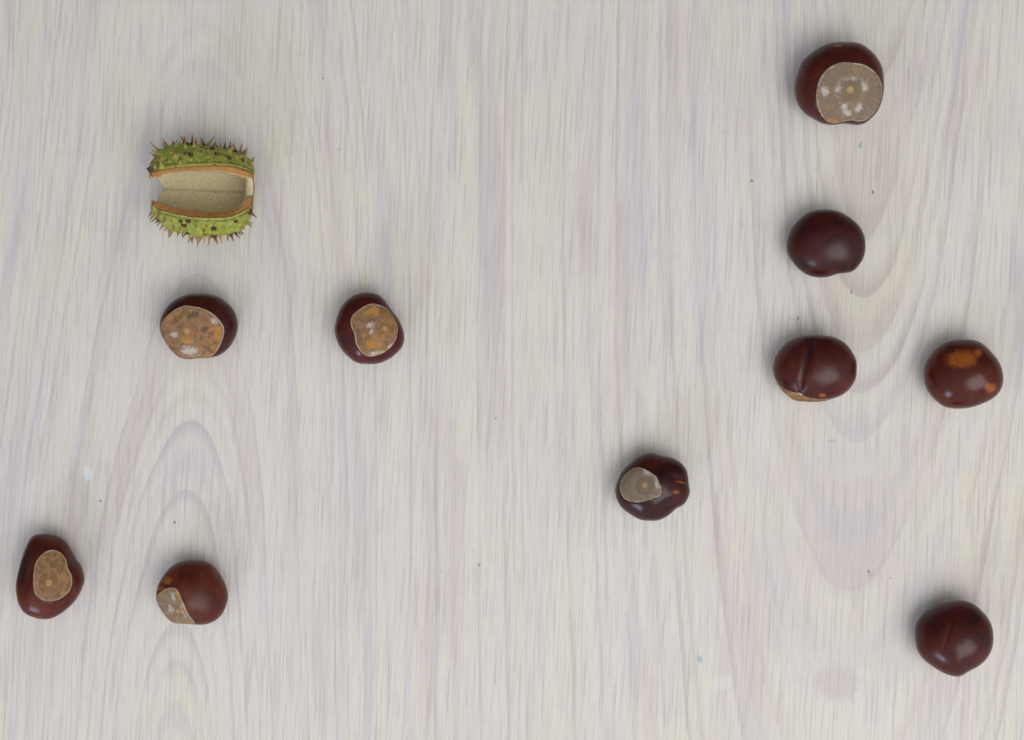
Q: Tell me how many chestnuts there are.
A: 10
